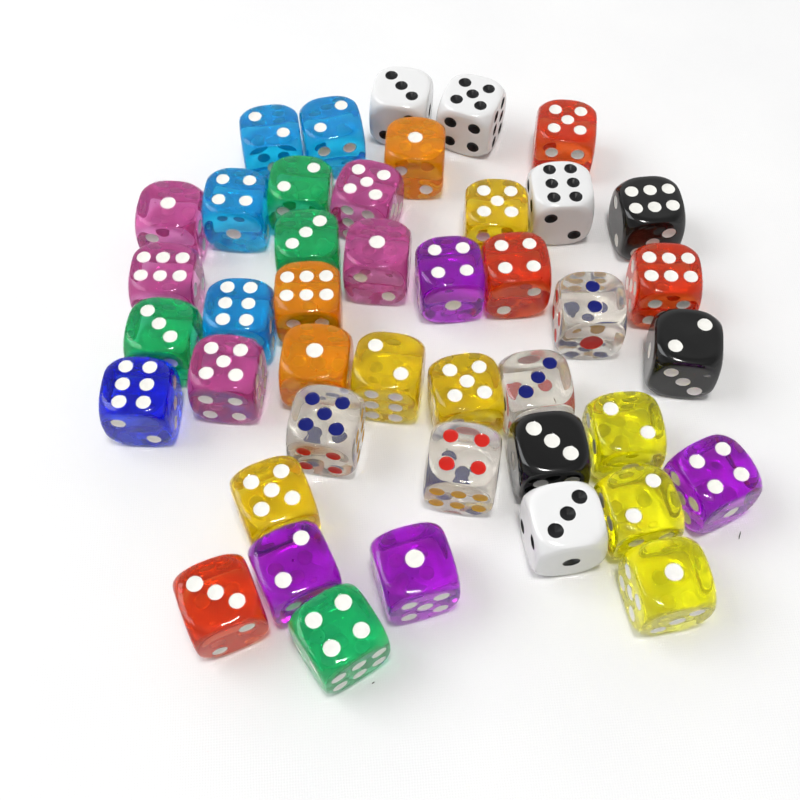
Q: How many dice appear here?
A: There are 43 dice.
